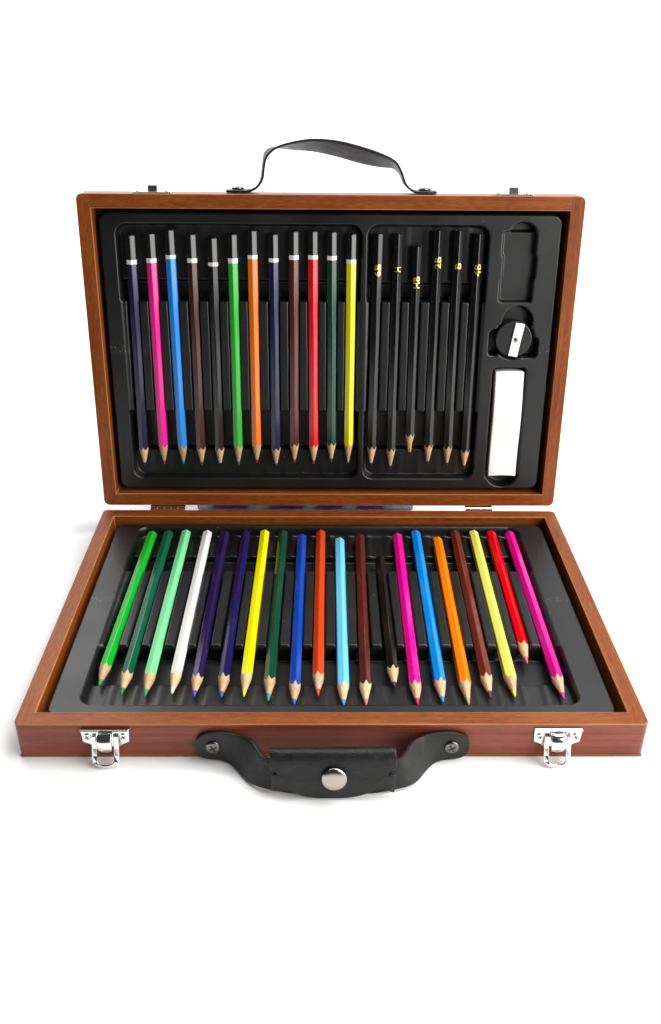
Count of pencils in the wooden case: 38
